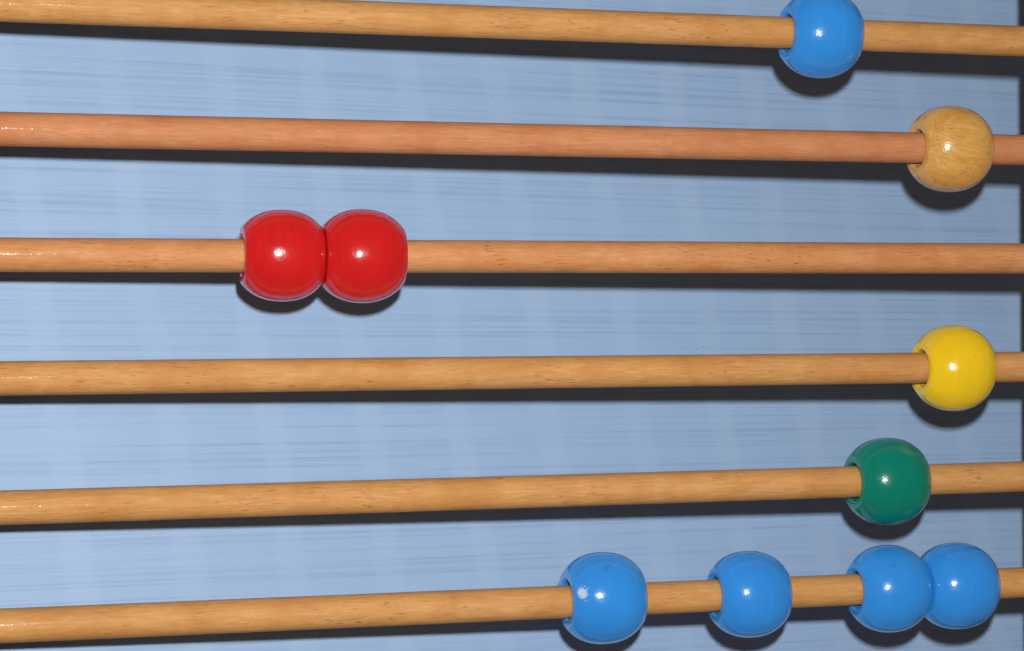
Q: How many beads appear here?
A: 10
